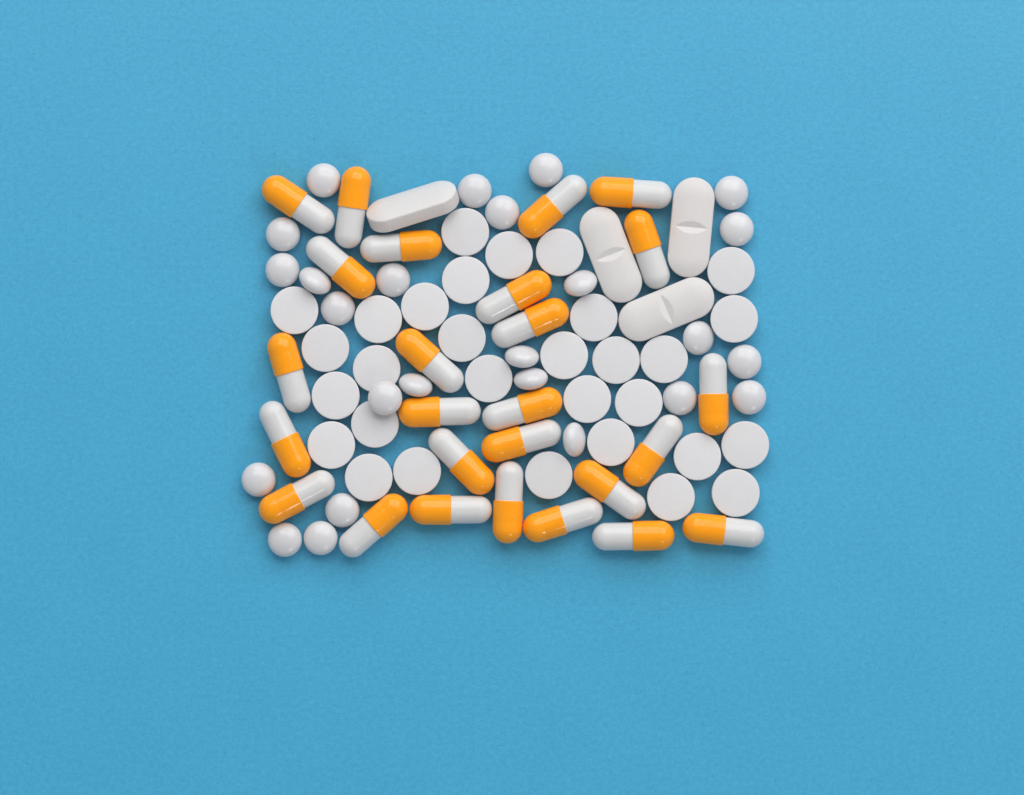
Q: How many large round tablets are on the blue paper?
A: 30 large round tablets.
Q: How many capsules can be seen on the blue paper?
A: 26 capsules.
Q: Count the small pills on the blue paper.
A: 25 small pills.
